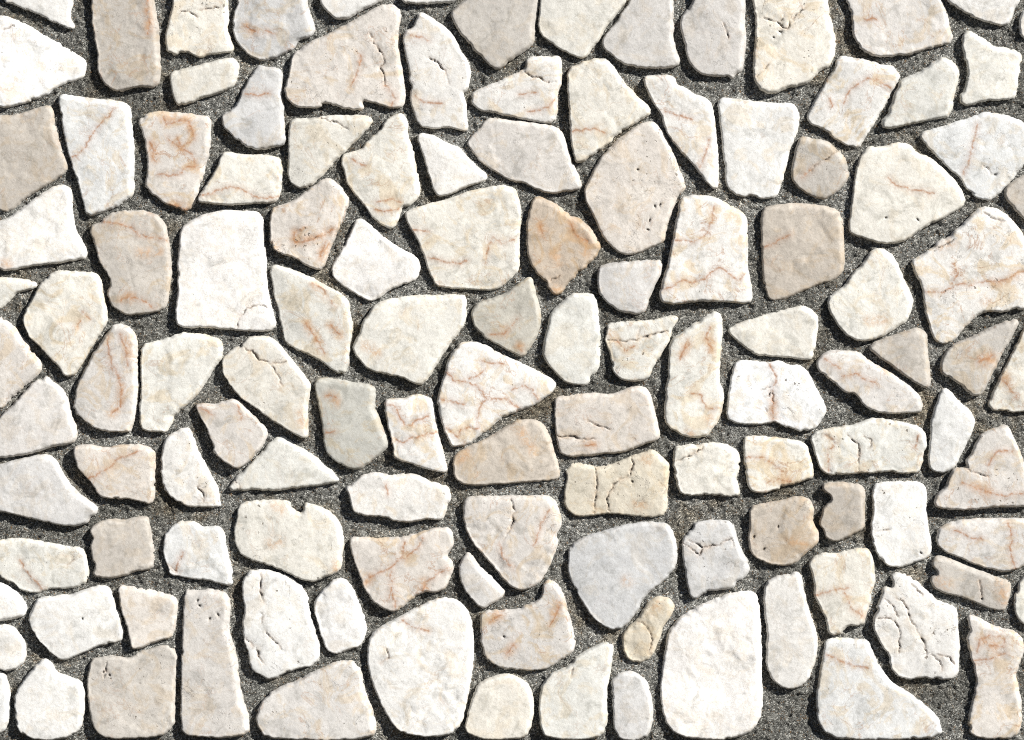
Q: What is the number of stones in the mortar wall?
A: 125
